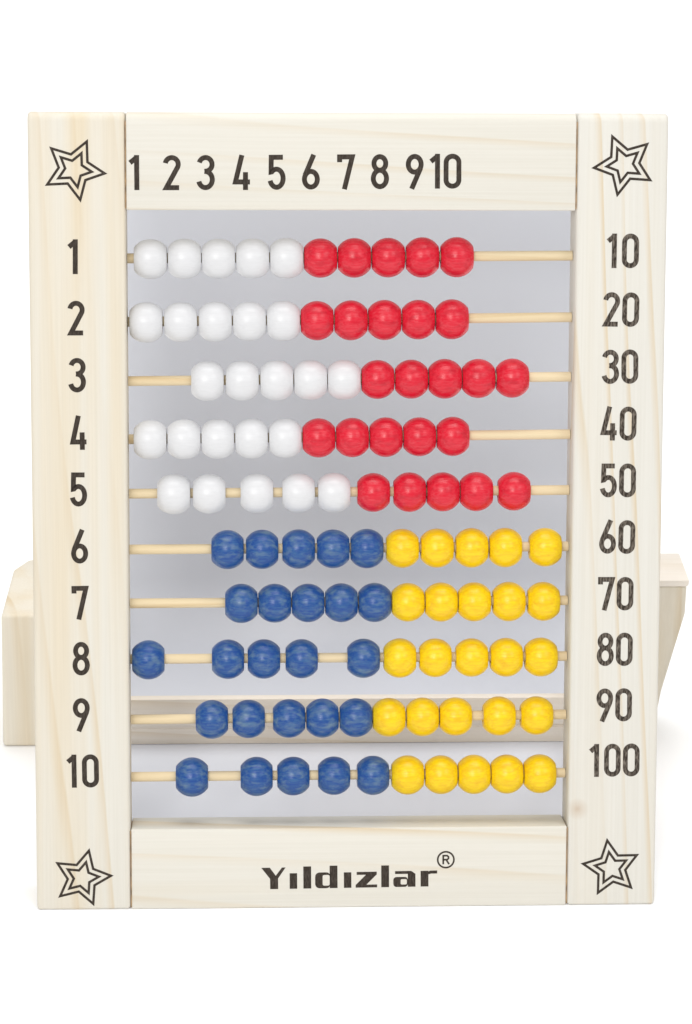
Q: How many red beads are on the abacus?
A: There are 25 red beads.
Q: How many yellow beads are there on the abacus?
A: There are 25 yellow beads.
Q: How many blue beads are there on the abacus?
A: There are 25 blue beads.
